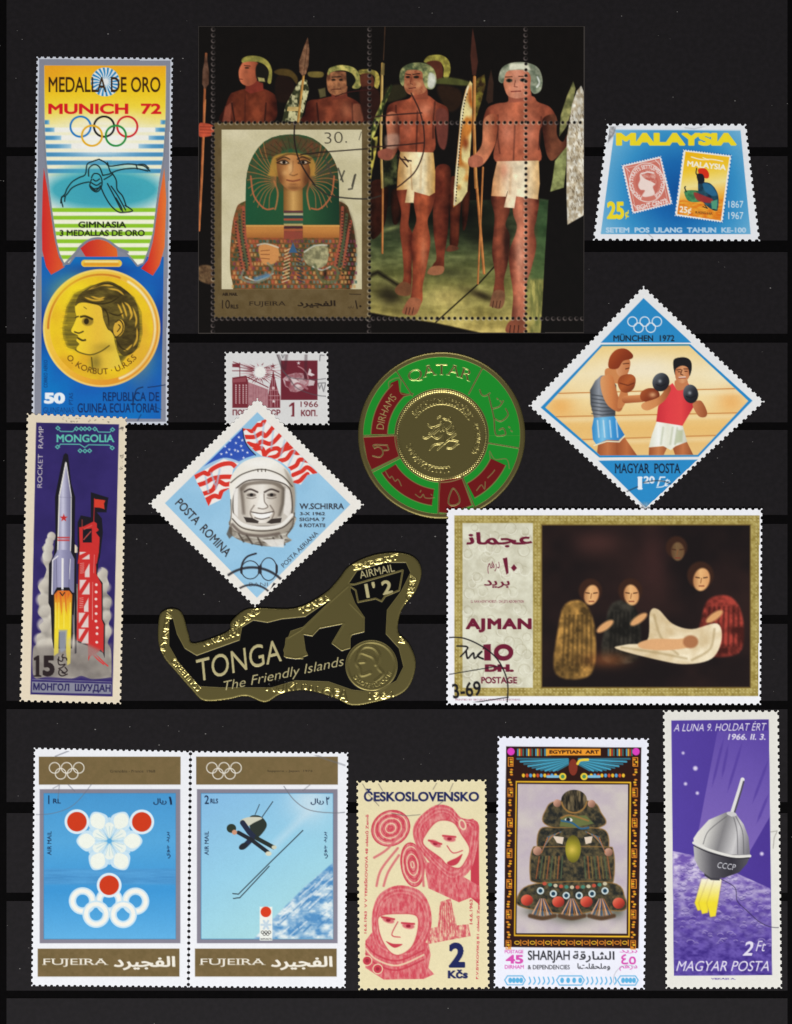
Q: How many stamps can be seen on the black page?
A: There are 15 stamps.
